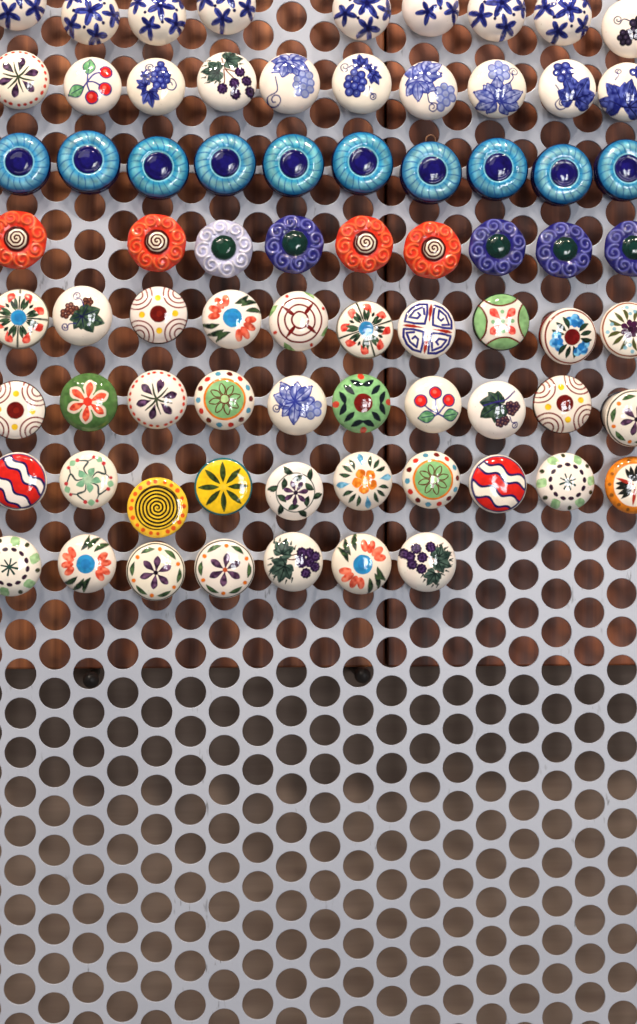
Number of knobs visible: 75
